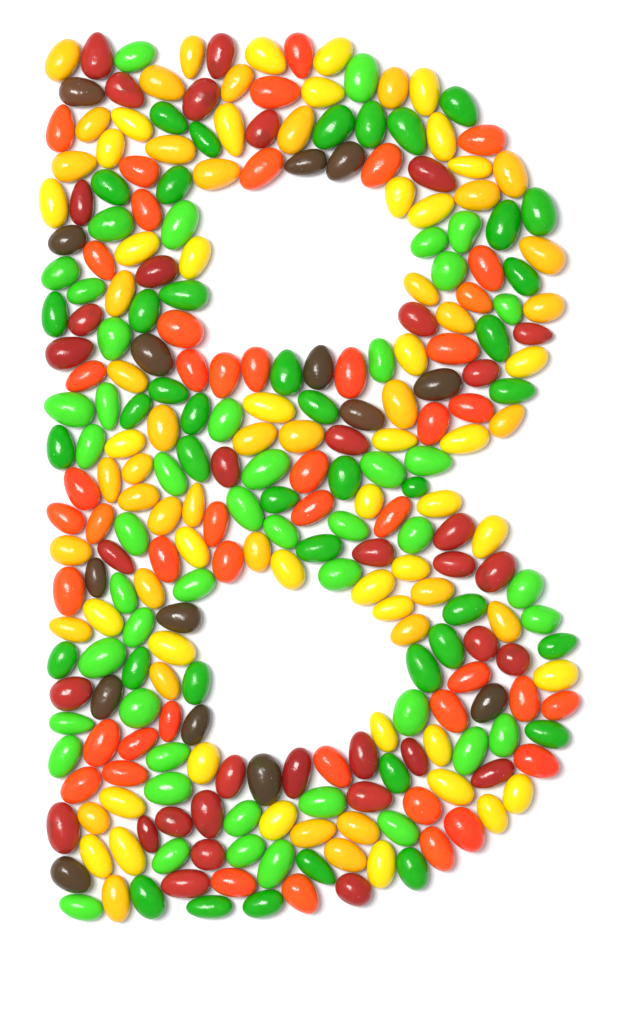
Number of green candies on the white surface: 88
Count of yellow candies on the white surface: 83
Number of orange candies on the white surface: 46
